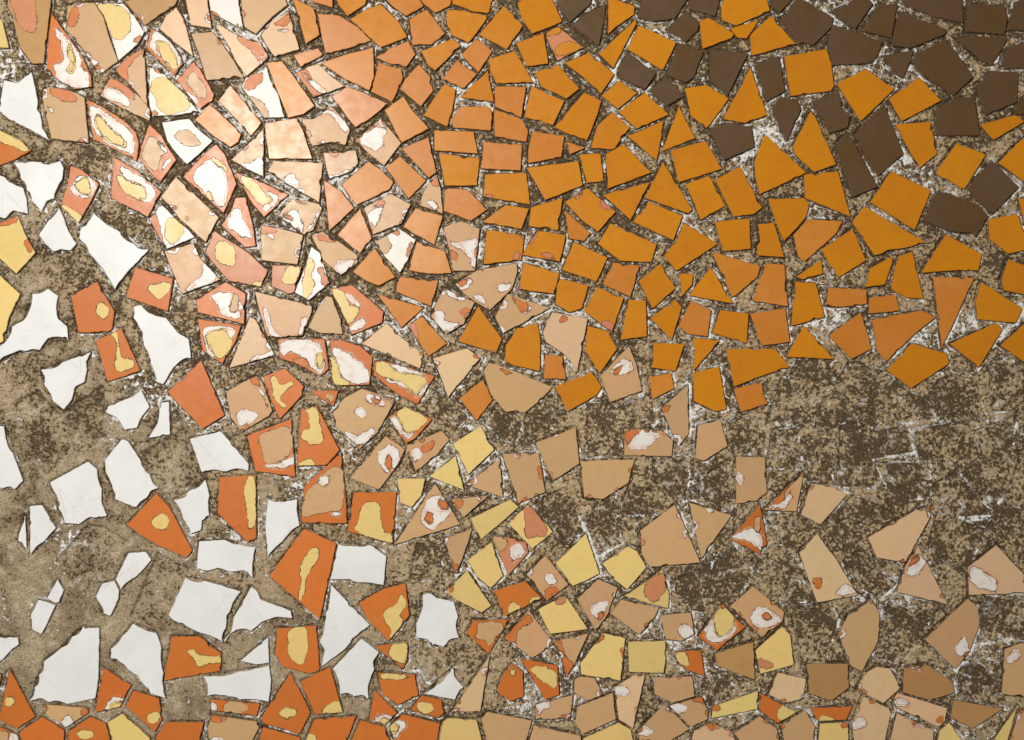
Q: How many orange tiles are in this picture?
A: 149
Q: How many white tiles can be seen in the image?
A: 35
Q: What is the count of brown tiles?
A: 33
